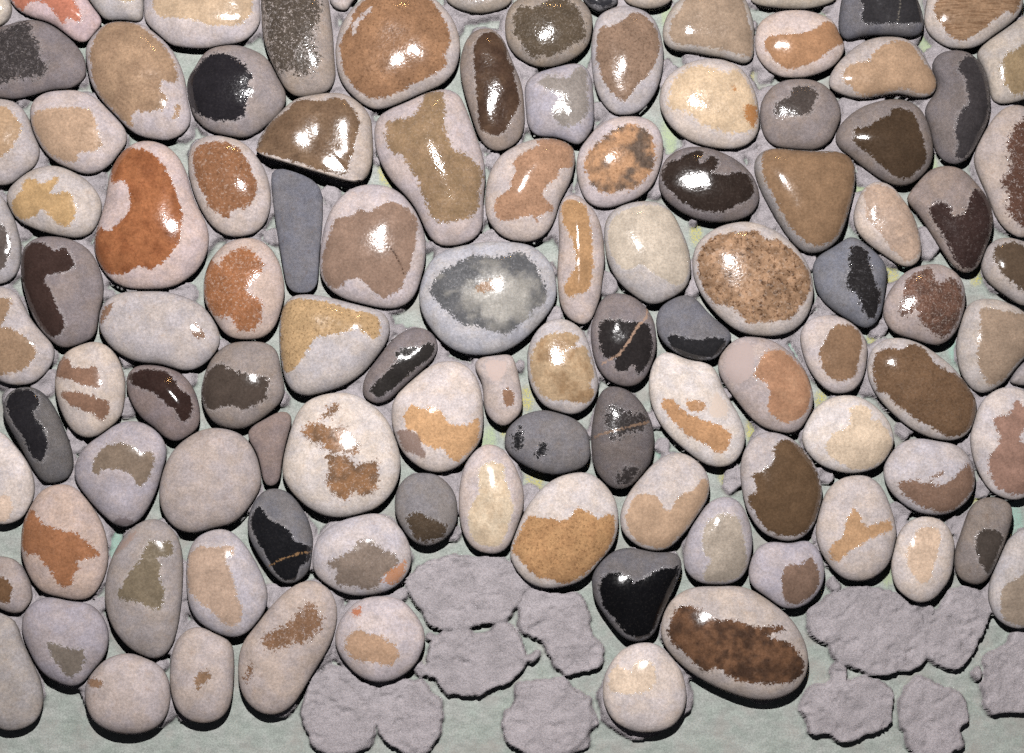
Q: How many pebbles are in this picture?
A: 109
